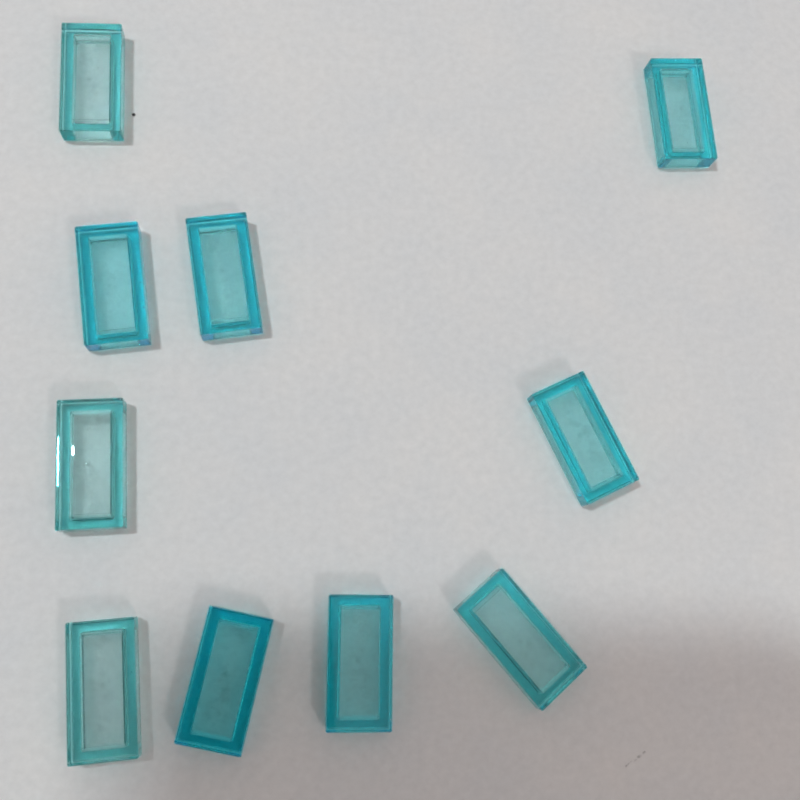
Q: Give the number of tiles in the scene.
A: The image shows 10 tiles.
